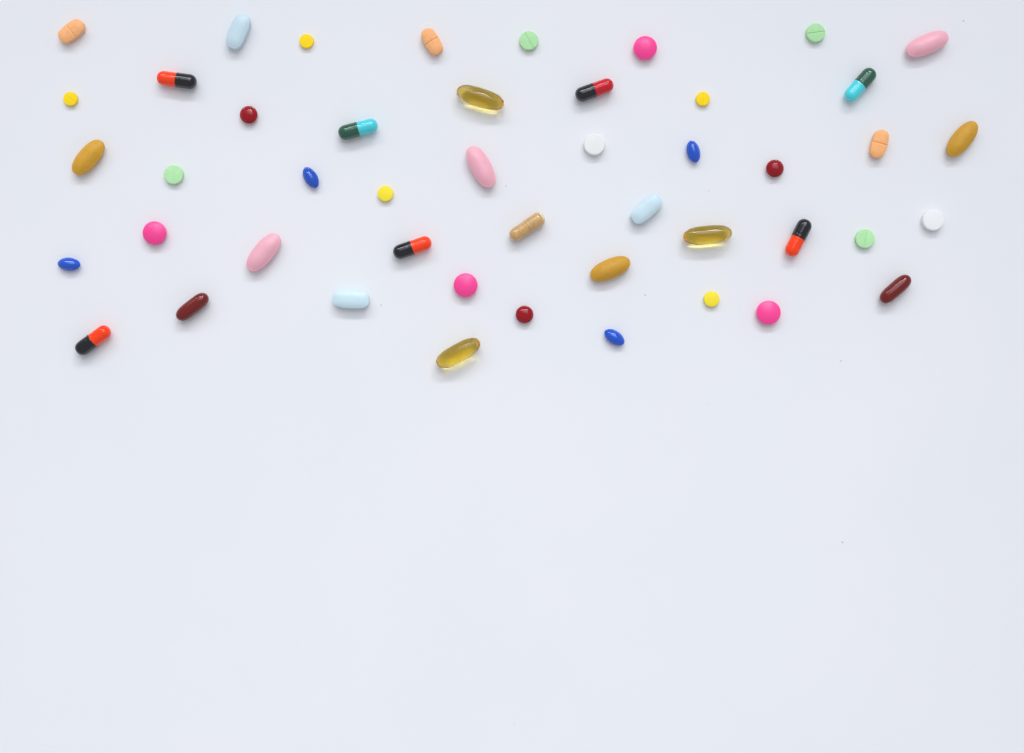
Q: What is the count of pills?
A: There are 47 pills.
